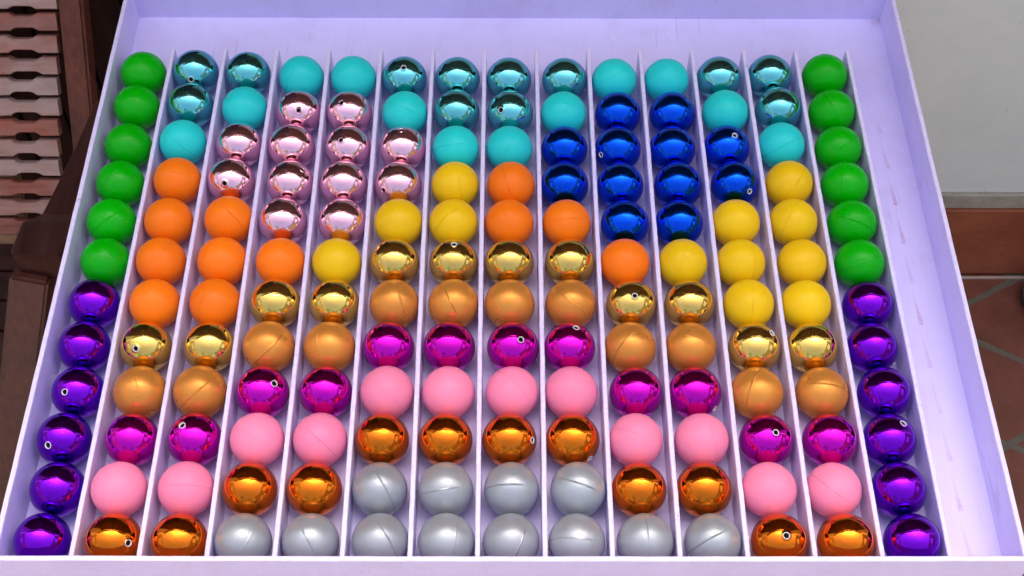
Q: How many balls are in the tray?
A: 168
